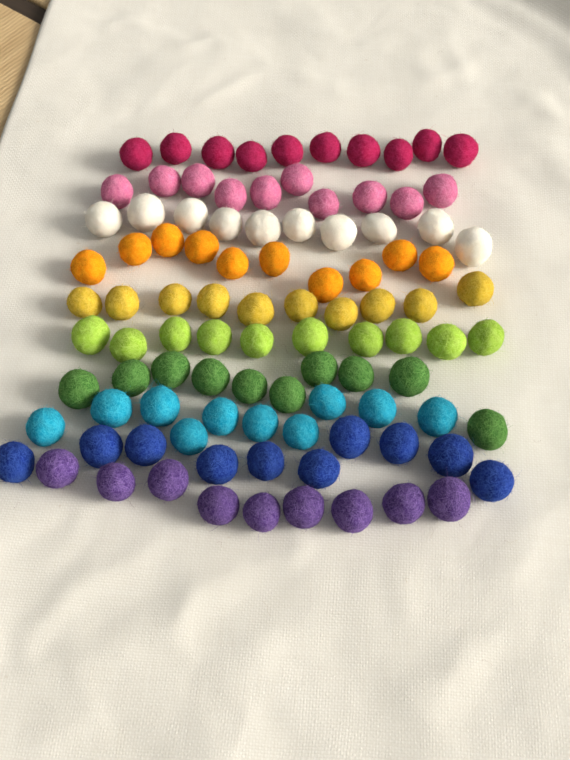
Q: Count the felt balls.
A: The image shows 99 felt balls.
